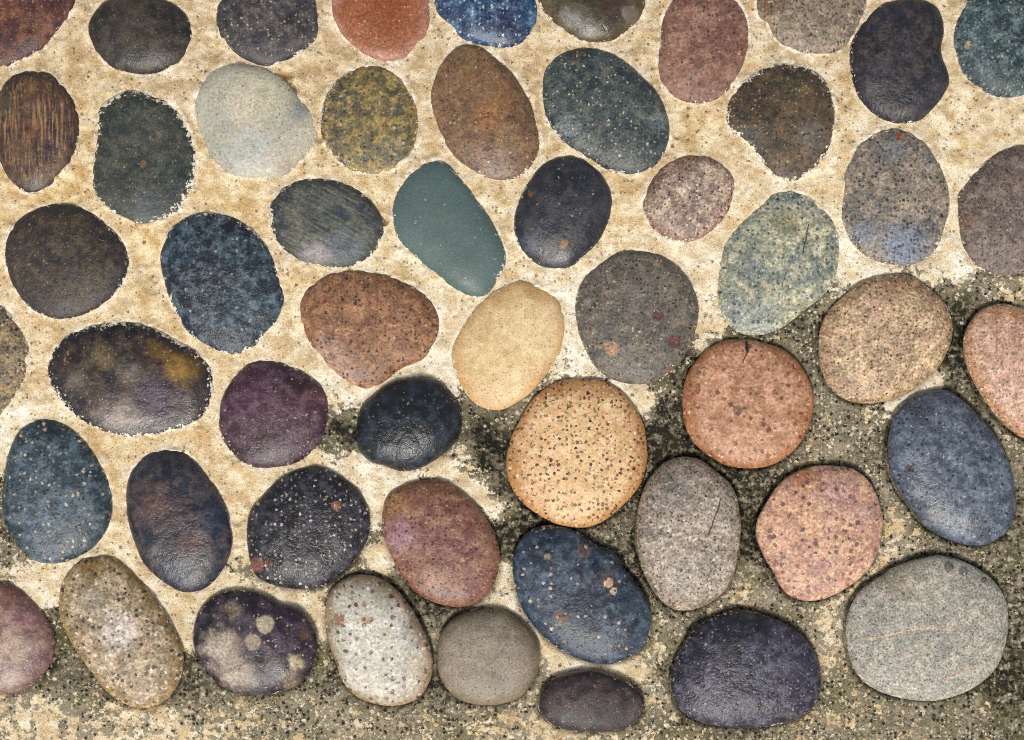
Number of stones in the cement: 53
